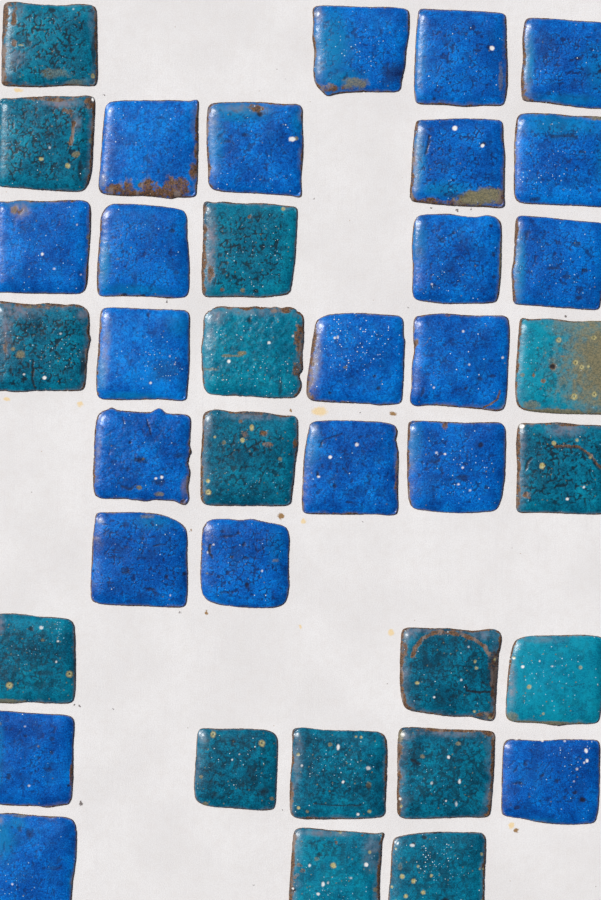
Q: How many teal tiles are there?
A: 16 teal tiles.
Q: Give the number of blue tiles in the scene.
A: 22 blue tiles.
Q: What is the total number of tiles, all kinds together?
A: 38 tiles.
